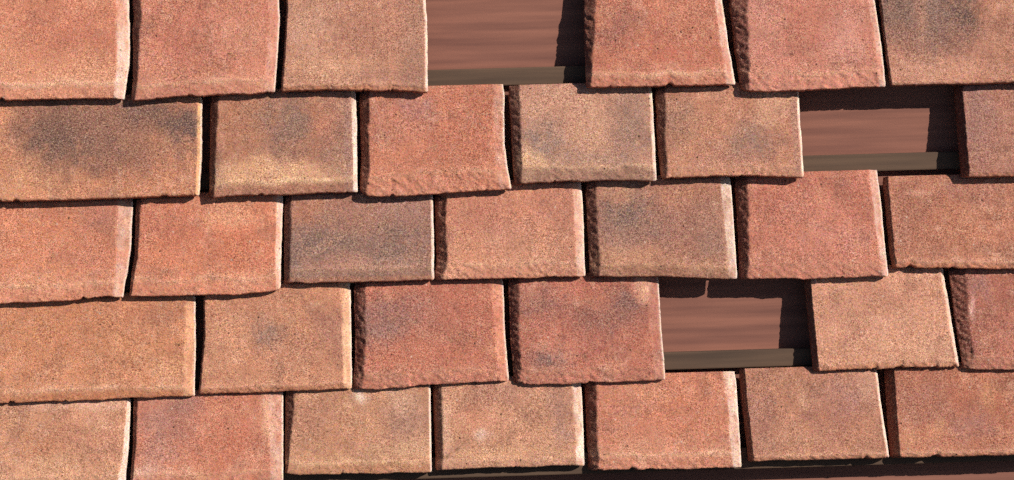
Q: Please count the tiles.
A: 32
